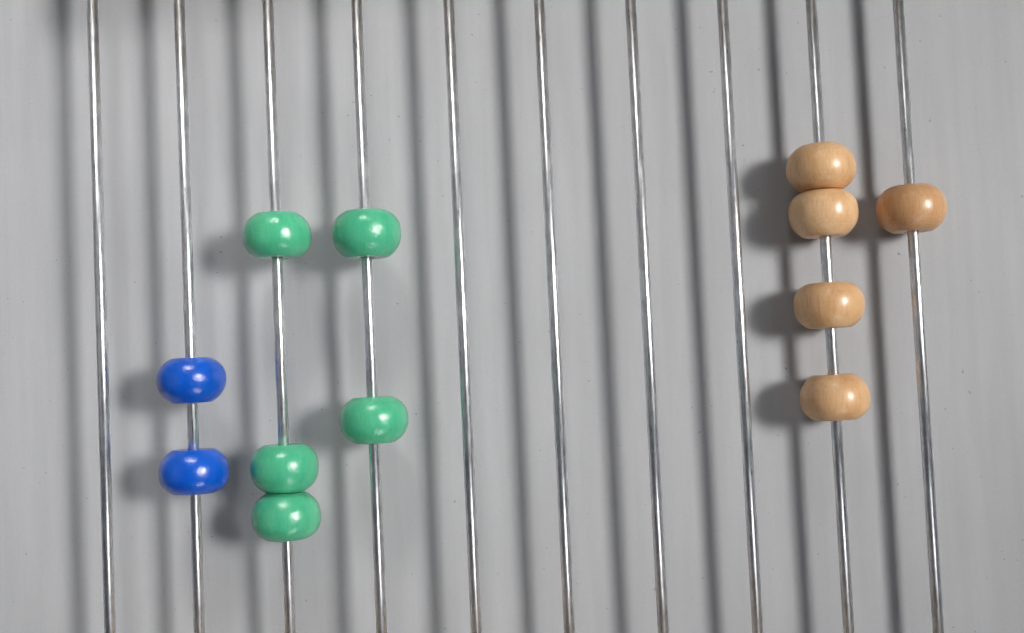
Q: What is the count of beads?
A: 12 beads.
